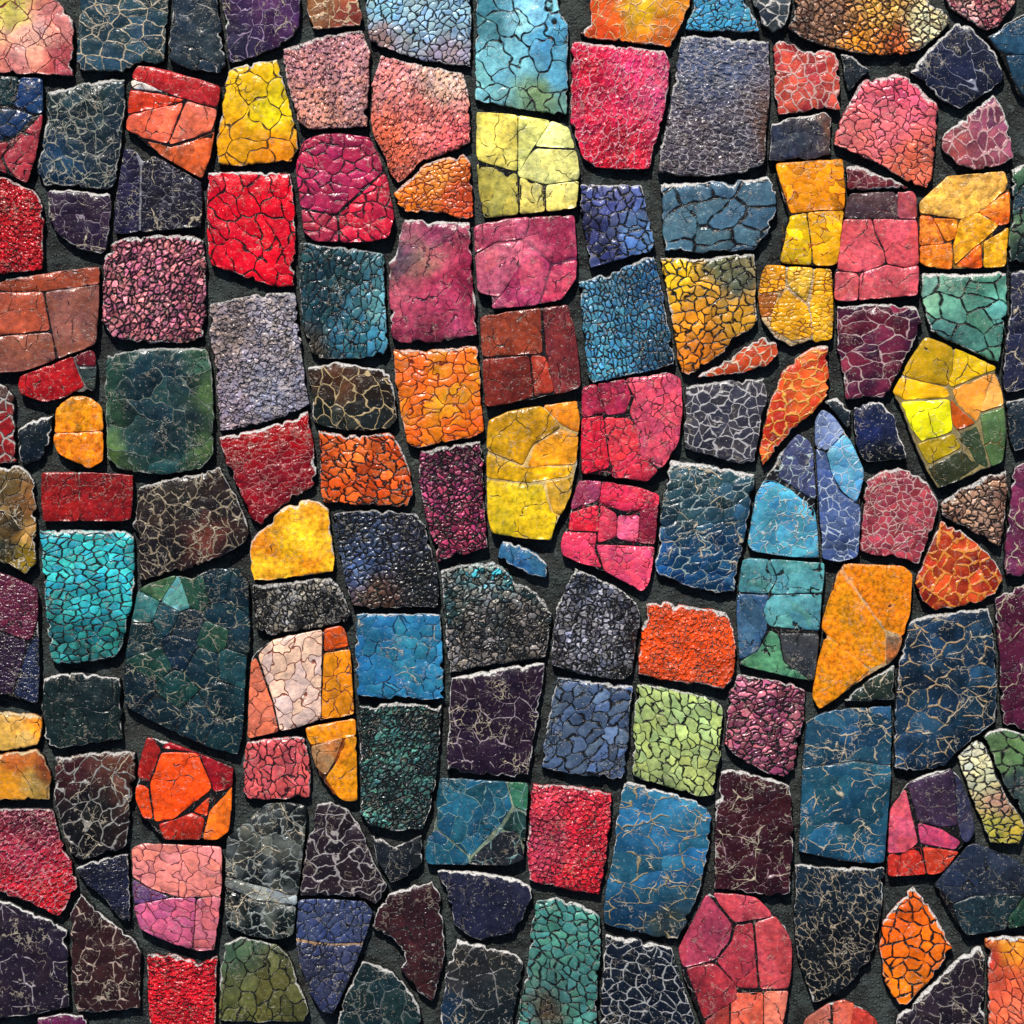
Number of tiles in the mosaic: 146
